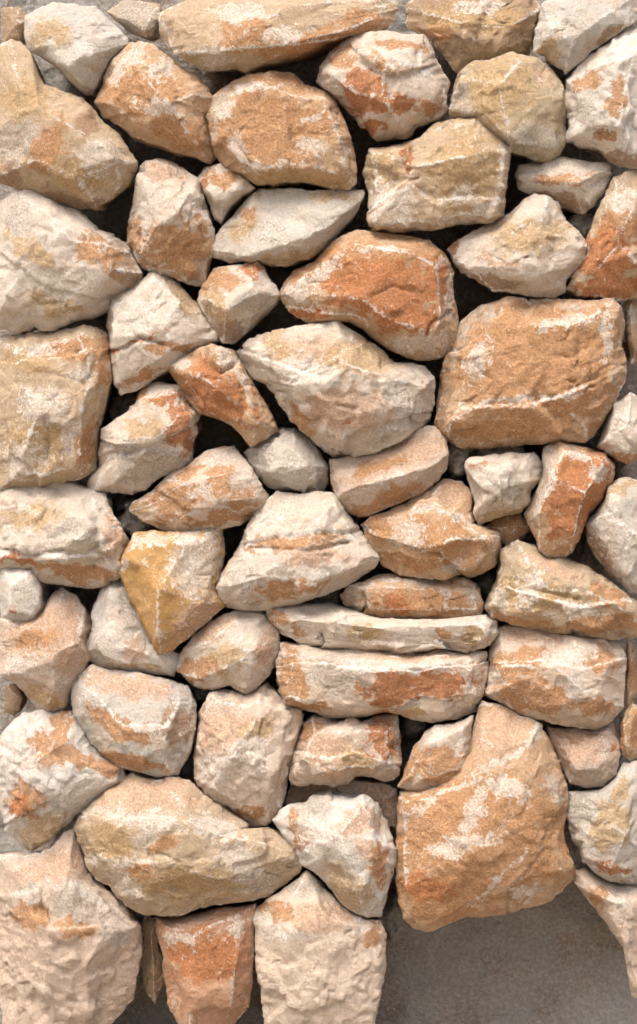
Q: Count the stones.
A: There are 69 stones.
